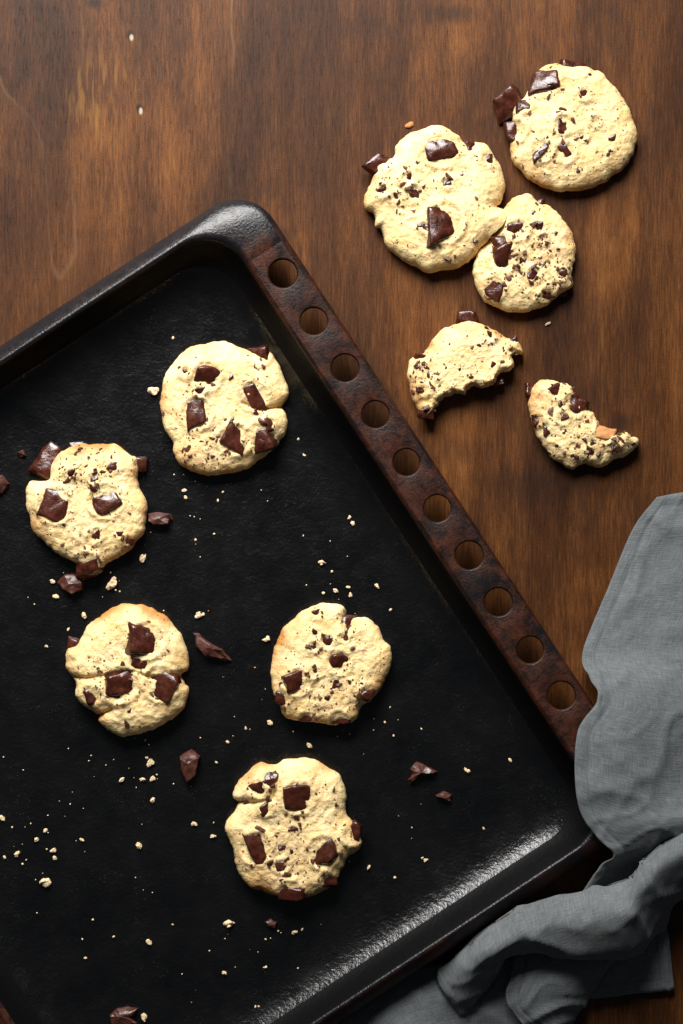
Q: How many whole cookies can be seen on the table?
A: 8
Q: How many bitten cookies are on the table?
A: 2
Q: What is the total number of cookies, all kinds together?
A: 10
